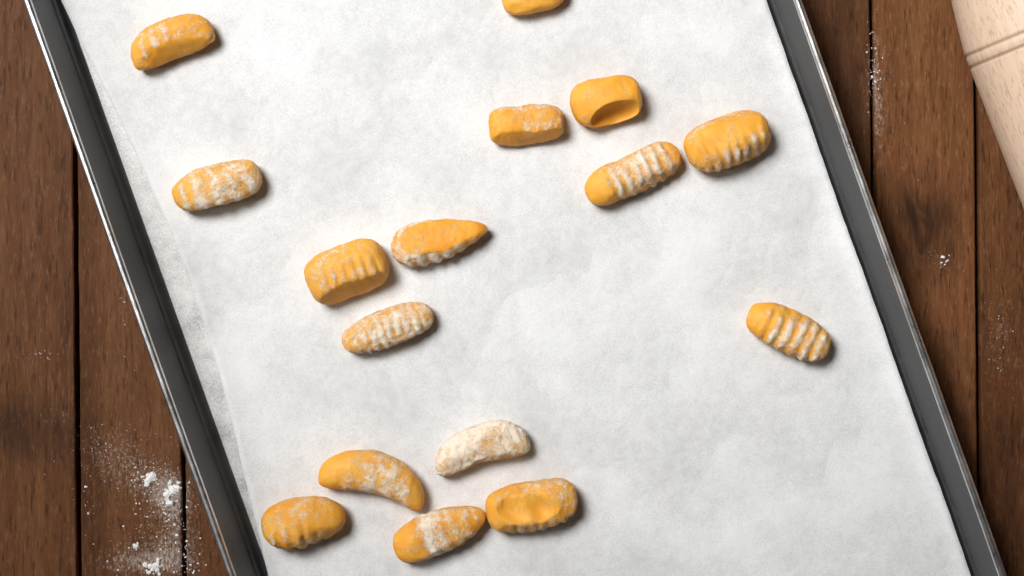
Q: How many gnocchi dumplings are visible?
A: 16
